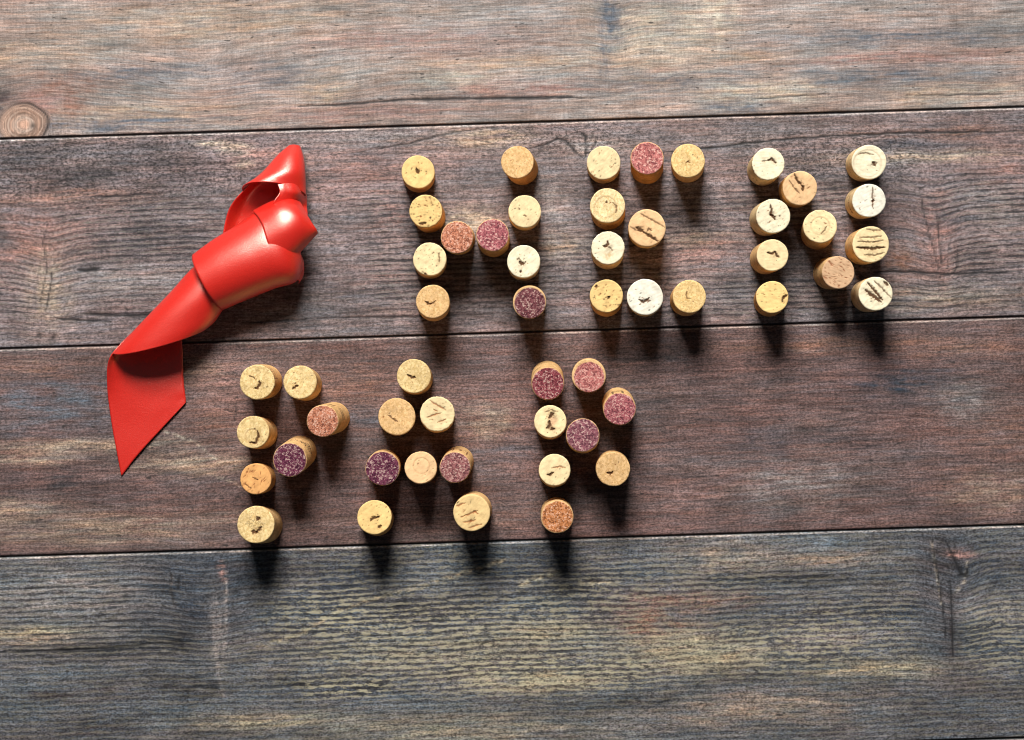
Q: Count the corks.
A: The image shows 53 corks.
